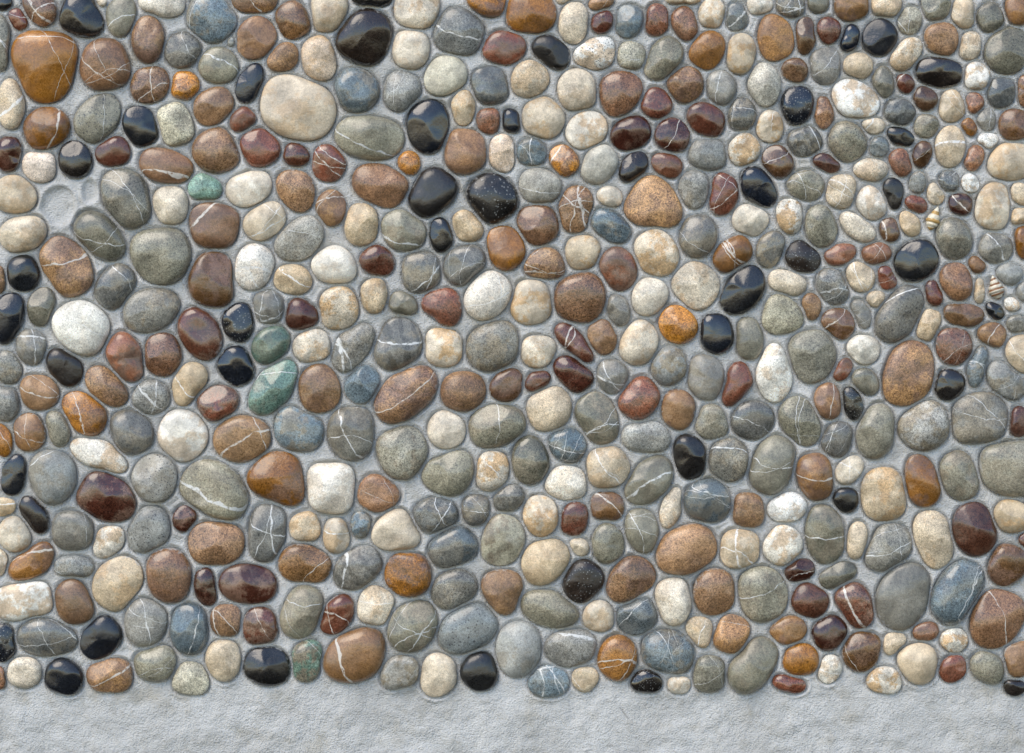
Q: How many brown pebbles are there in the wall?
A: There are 163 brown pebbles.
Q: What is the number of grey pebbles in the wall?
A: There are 155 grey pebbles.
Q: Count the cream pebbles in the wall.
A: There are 125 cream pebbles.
